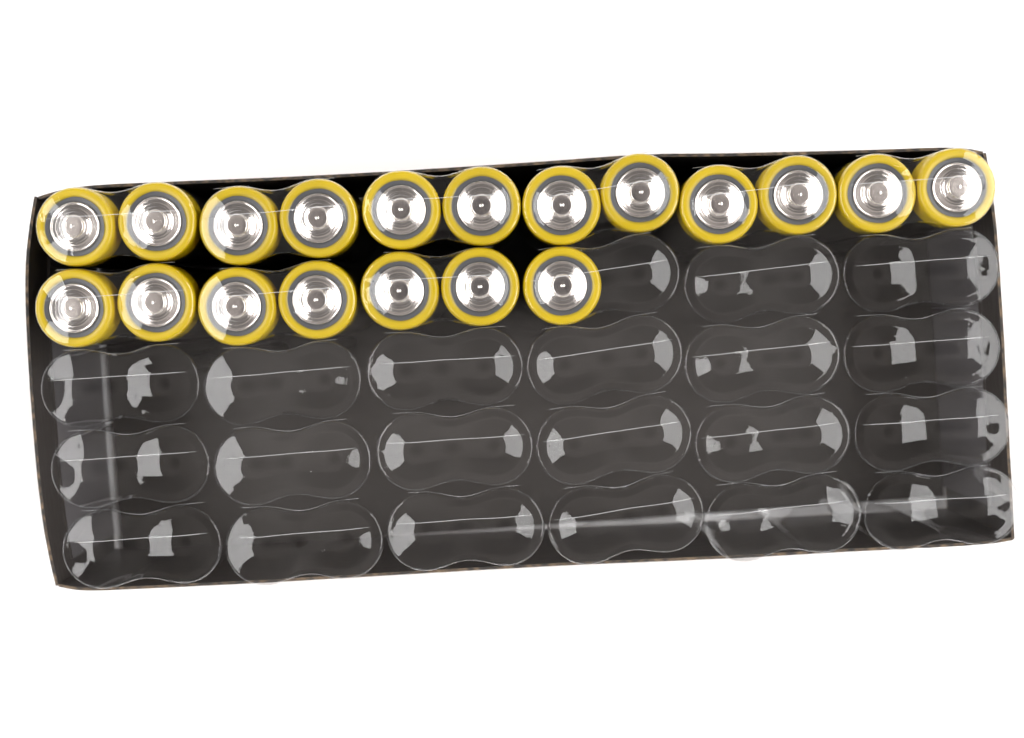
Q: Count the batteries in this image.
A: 19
